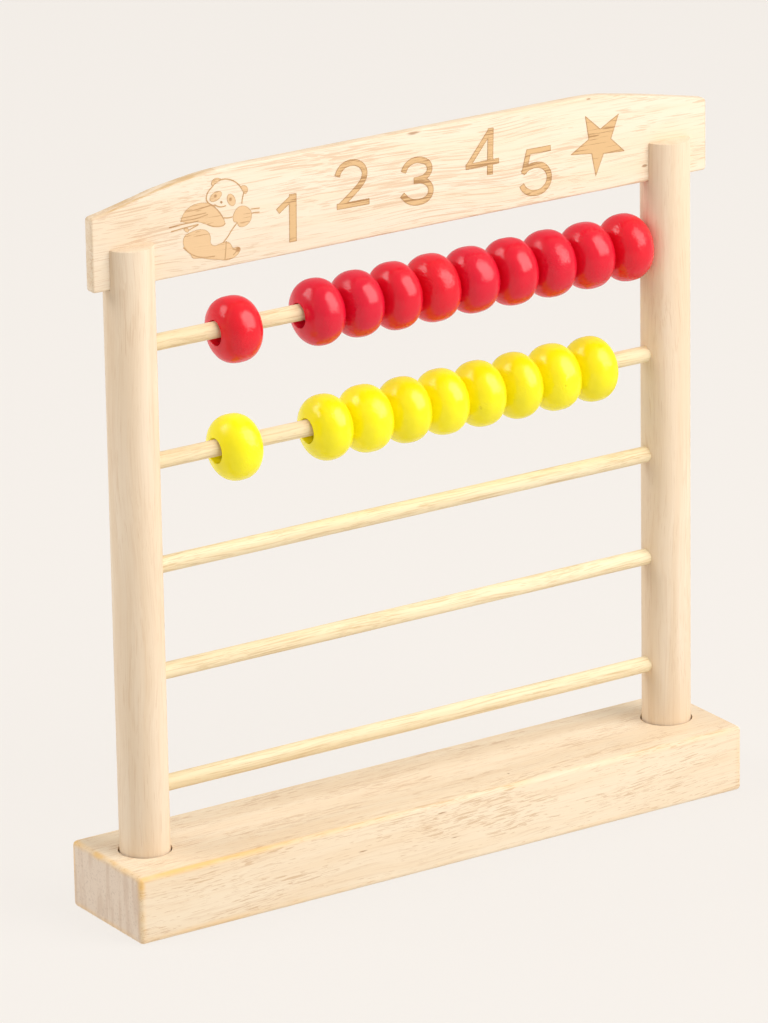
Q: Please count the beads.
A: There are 19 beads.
